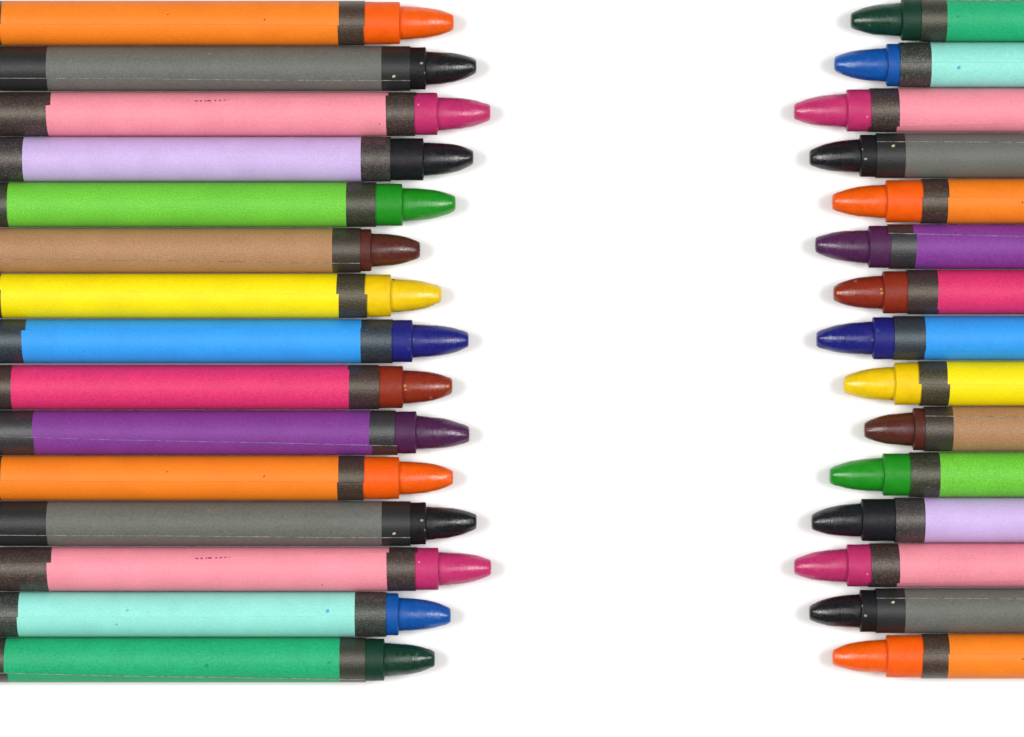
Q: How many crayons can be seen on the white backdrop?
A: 30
